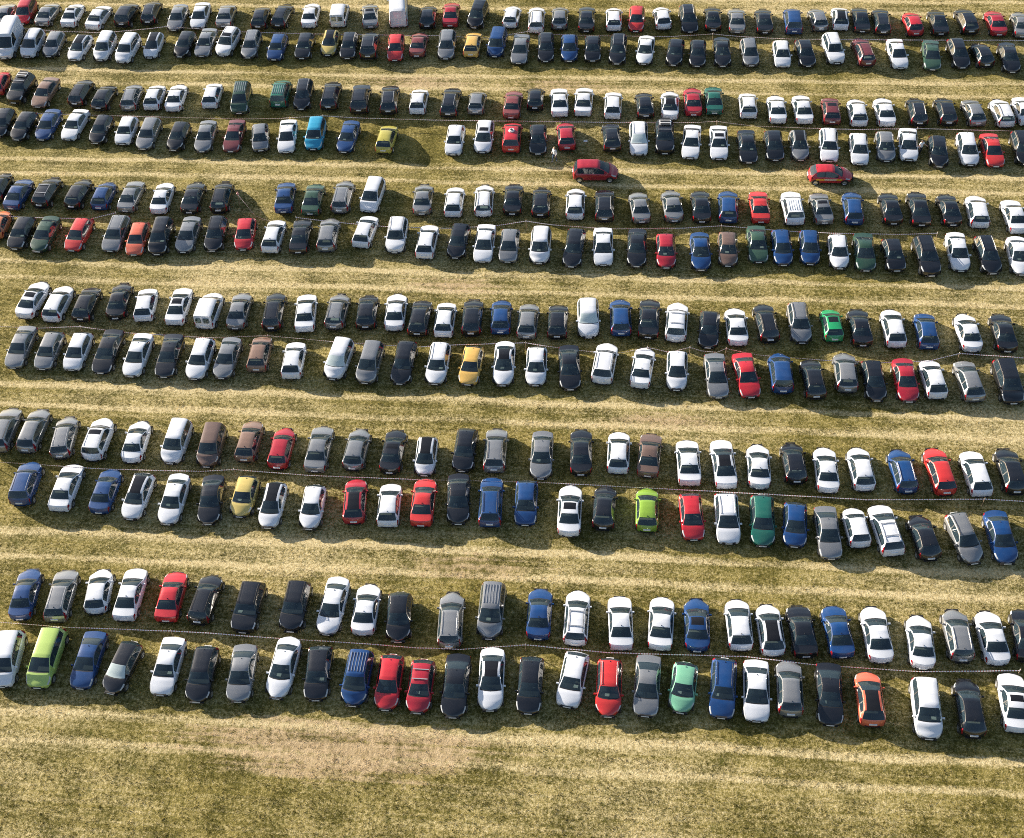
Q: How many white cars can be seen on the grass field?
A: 129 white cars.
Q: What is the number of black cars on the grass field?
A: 114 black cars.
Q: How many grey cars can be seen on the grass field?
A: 60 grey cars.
